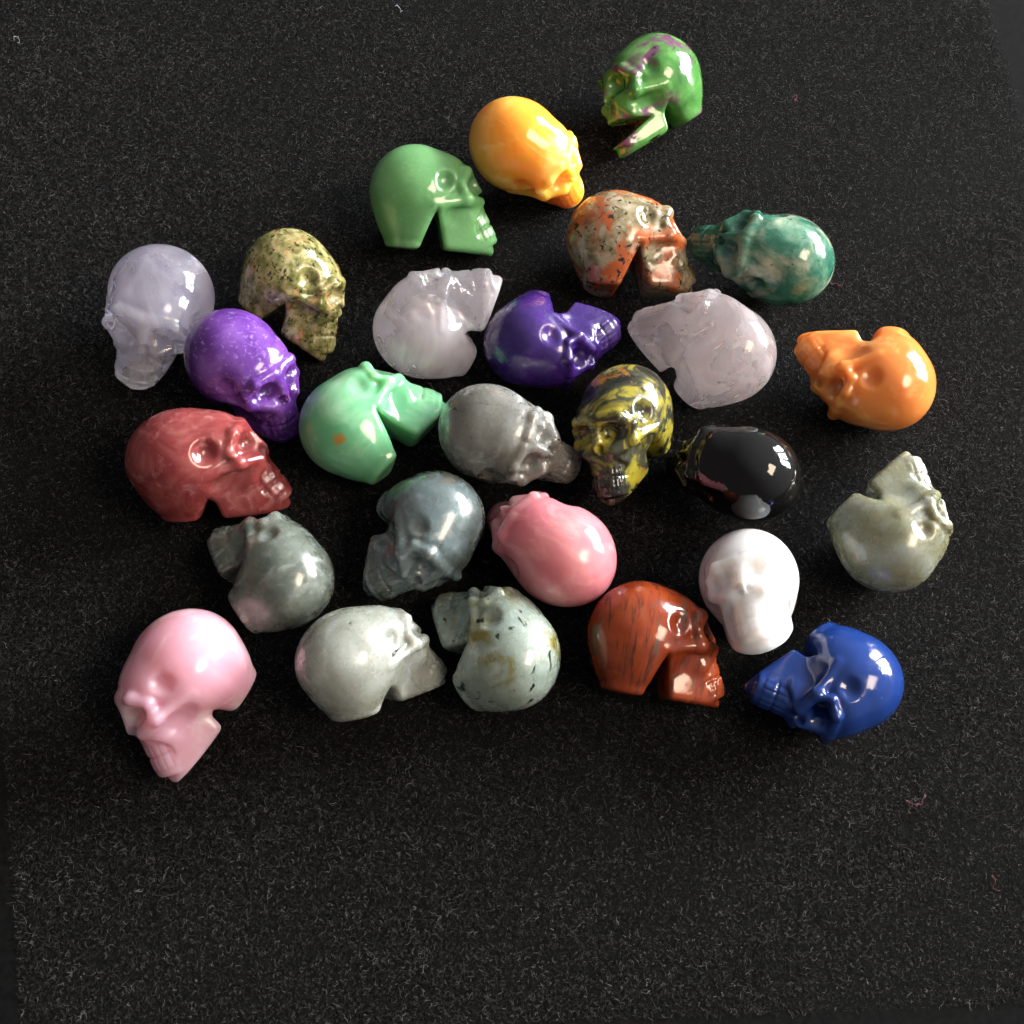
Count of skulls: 27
